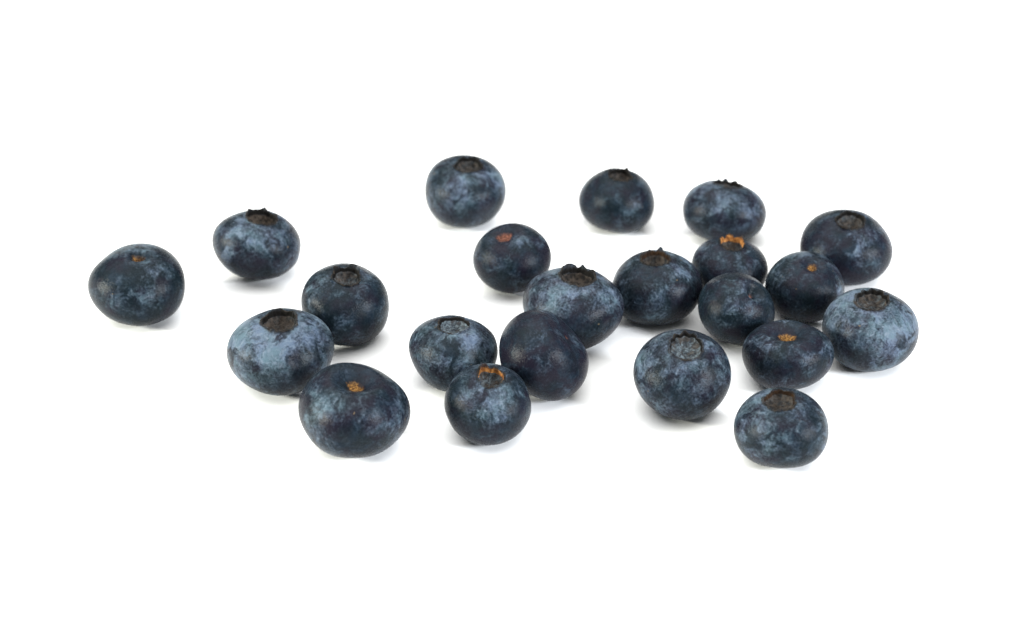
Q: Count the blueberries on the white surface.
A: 22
